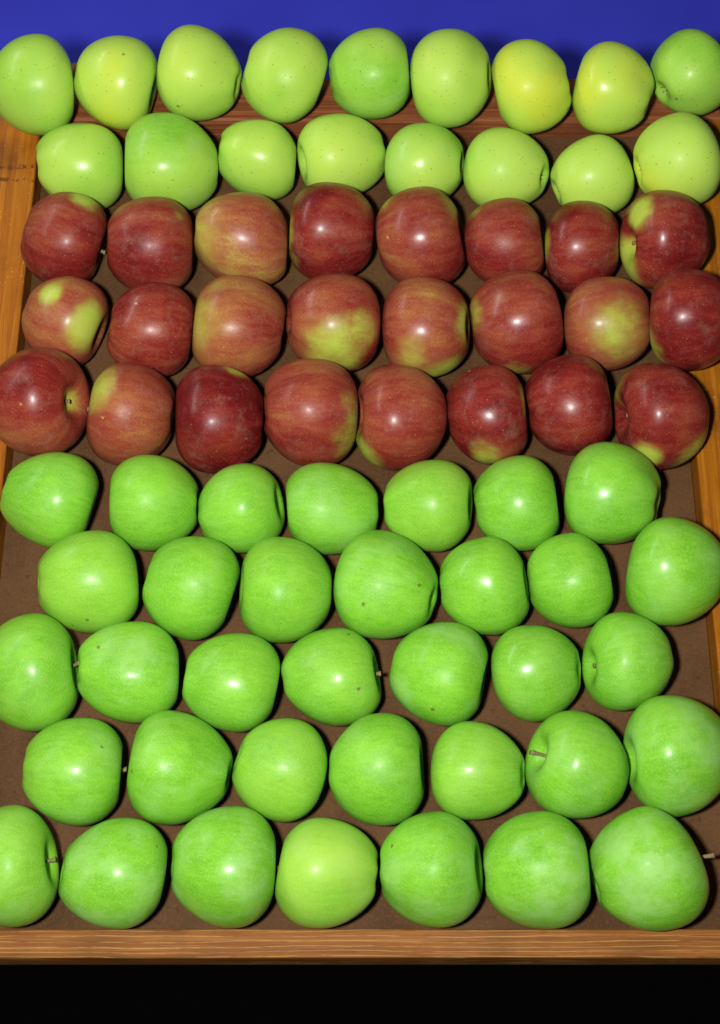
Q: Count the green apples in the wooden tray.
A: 52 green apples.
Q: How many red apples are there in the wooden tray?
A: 24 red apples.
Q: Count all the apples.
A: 76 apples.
